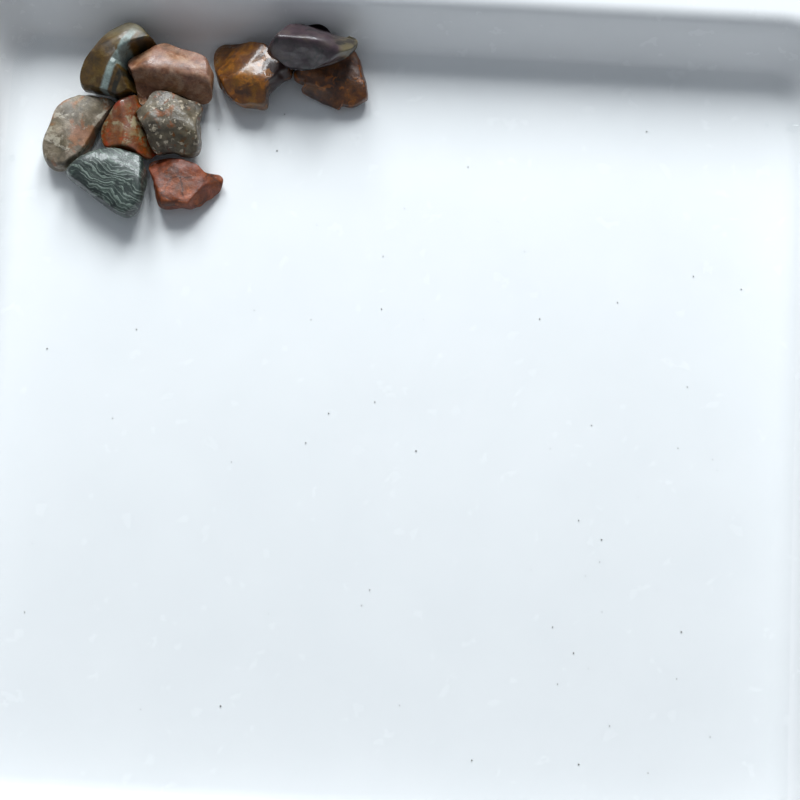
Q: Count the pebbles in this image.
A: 10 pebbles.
